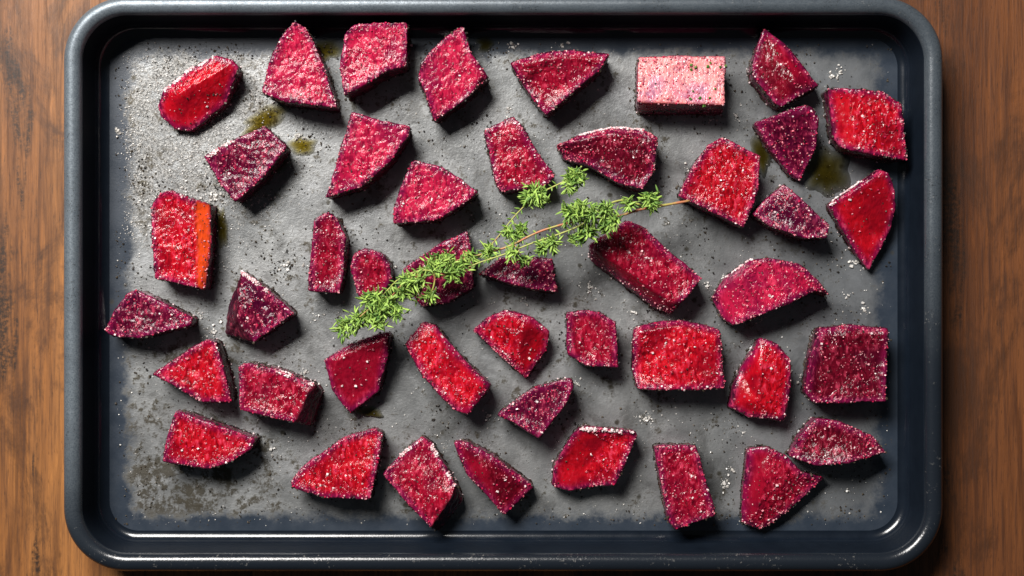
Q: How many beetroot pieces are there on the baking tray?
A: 44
